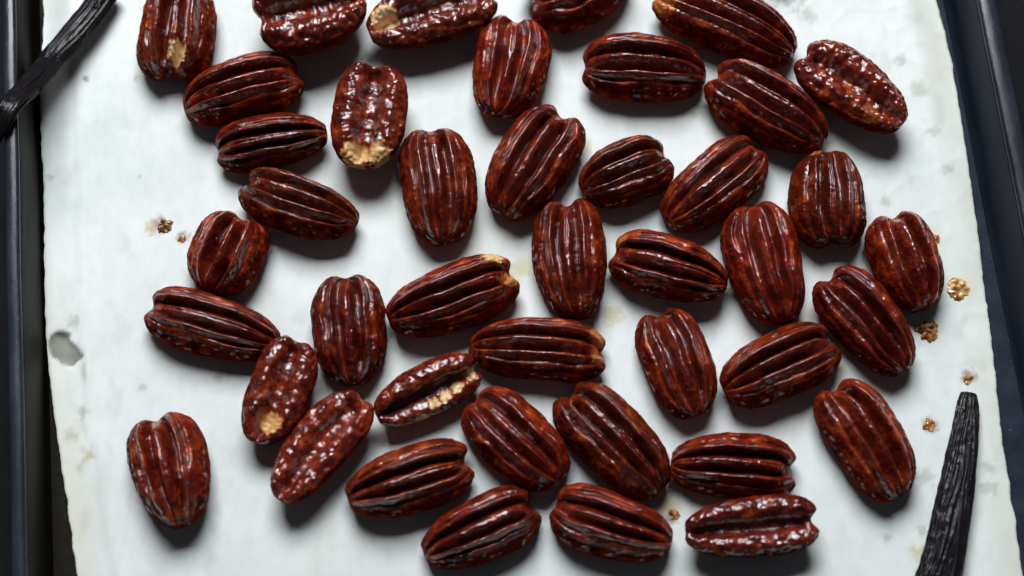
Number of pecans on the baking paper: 42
